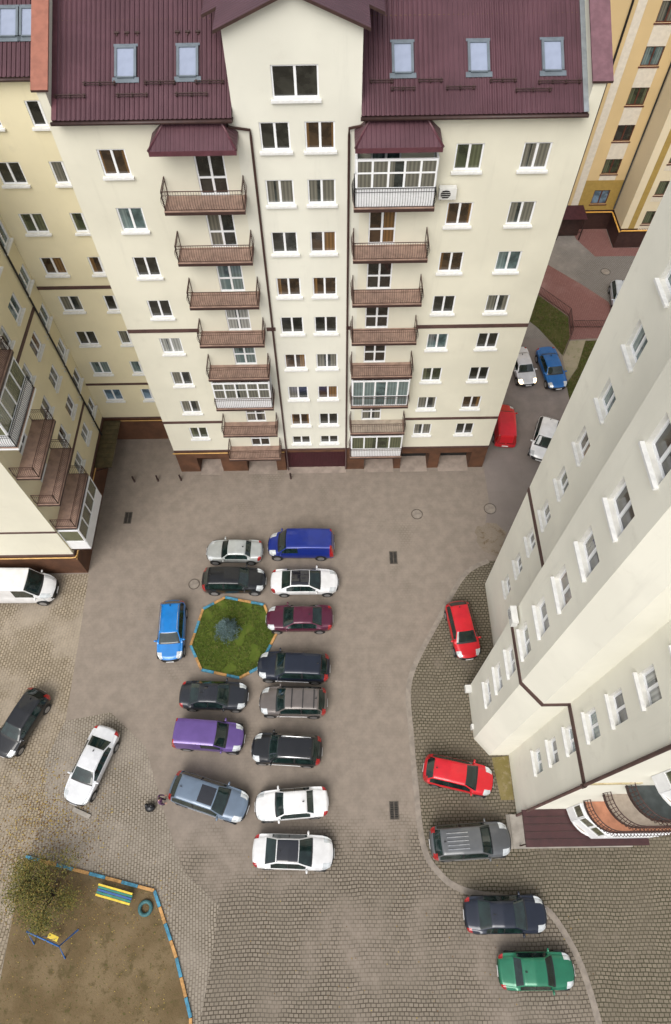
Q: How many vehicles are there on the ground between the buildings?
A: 27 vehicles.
